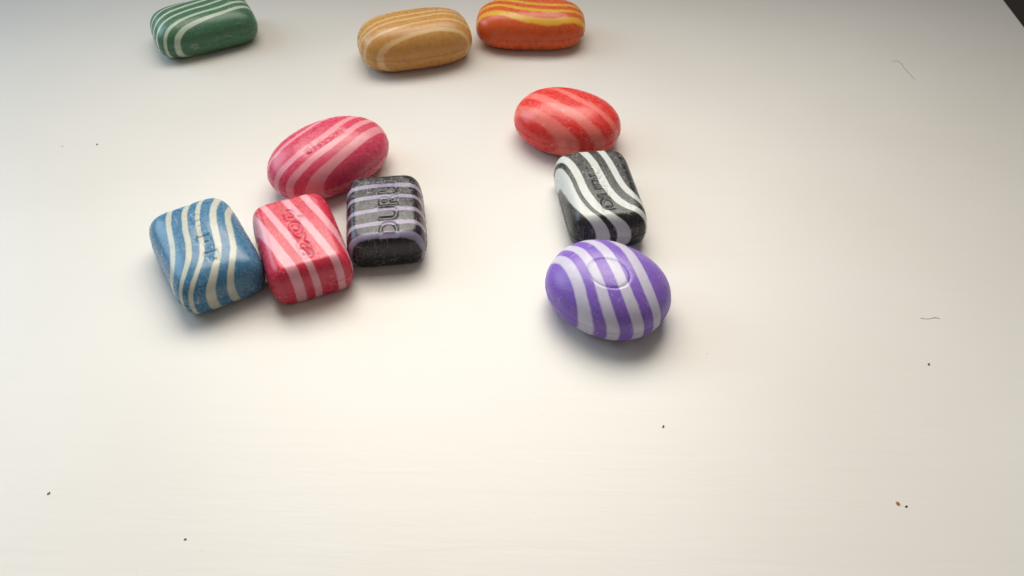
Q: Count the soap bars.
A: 10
